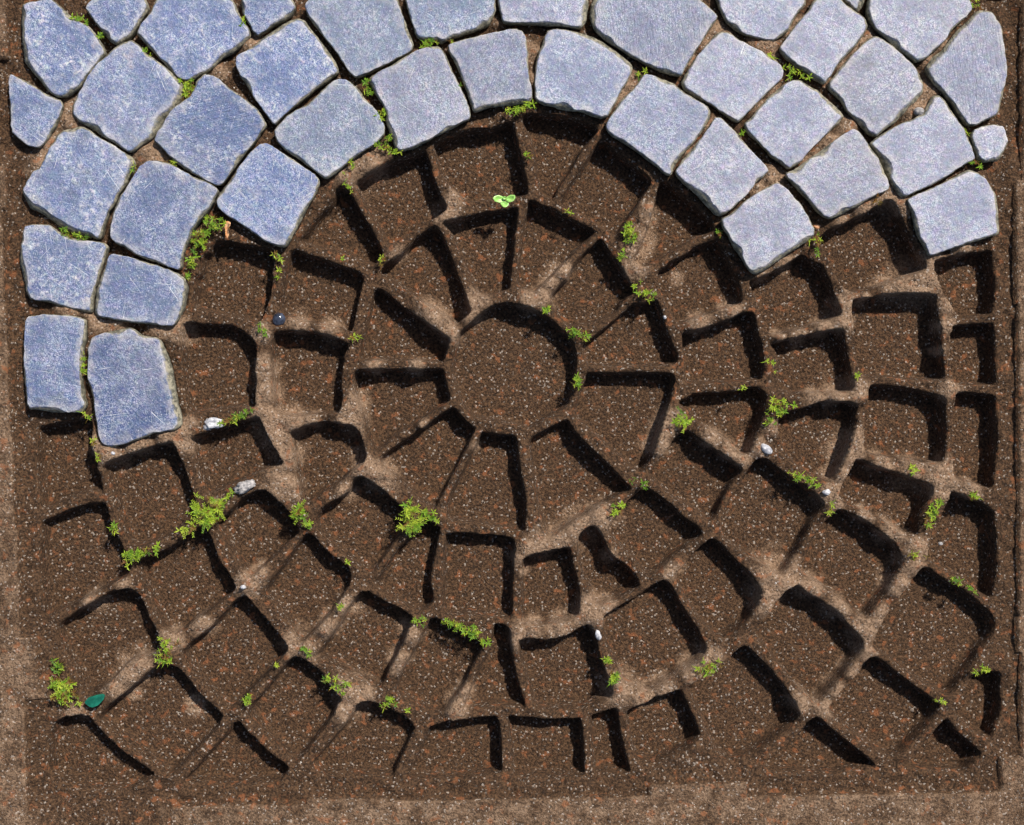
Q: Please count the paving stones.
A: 38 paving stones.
